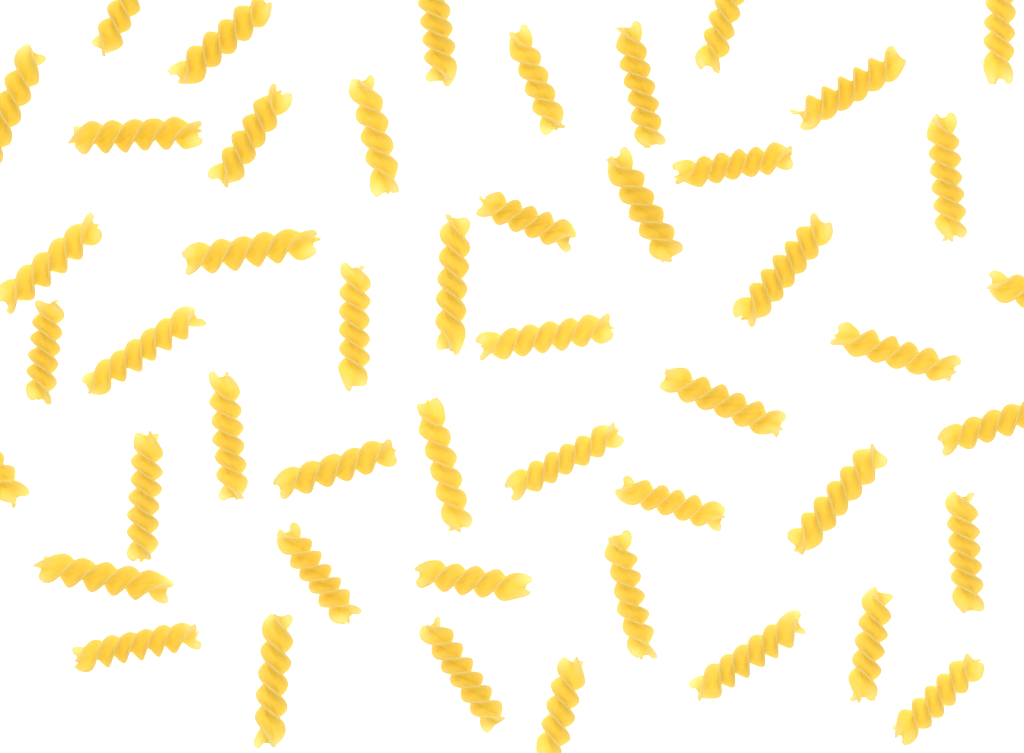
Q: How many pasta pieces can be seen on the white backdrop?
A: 48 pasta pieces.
